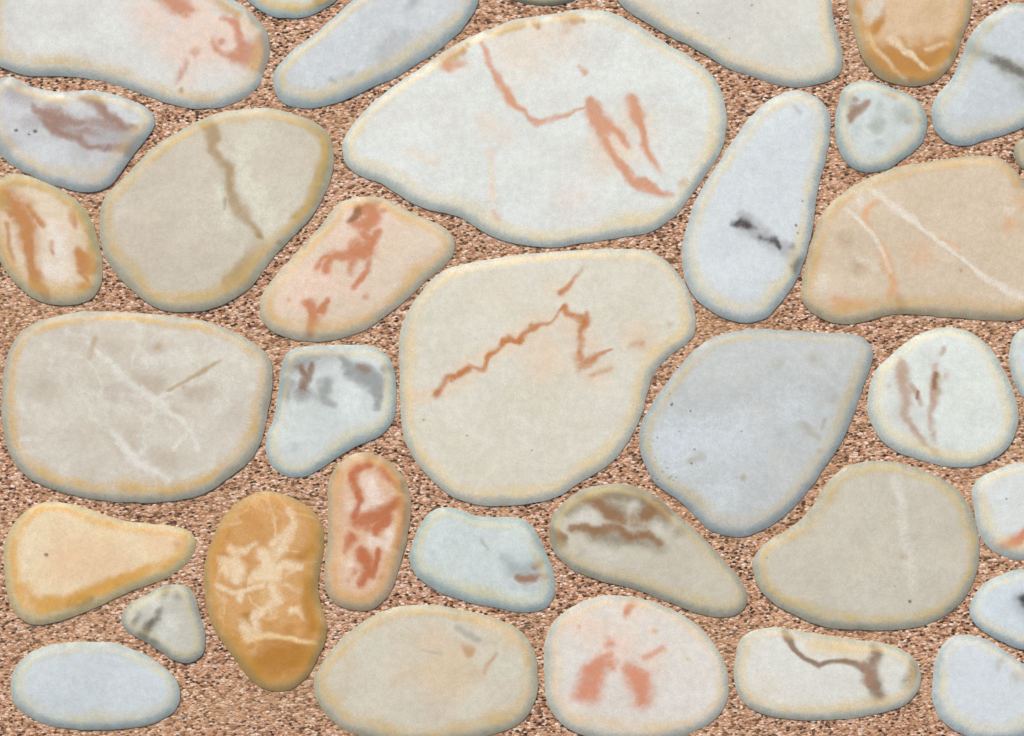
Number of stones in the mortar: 36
